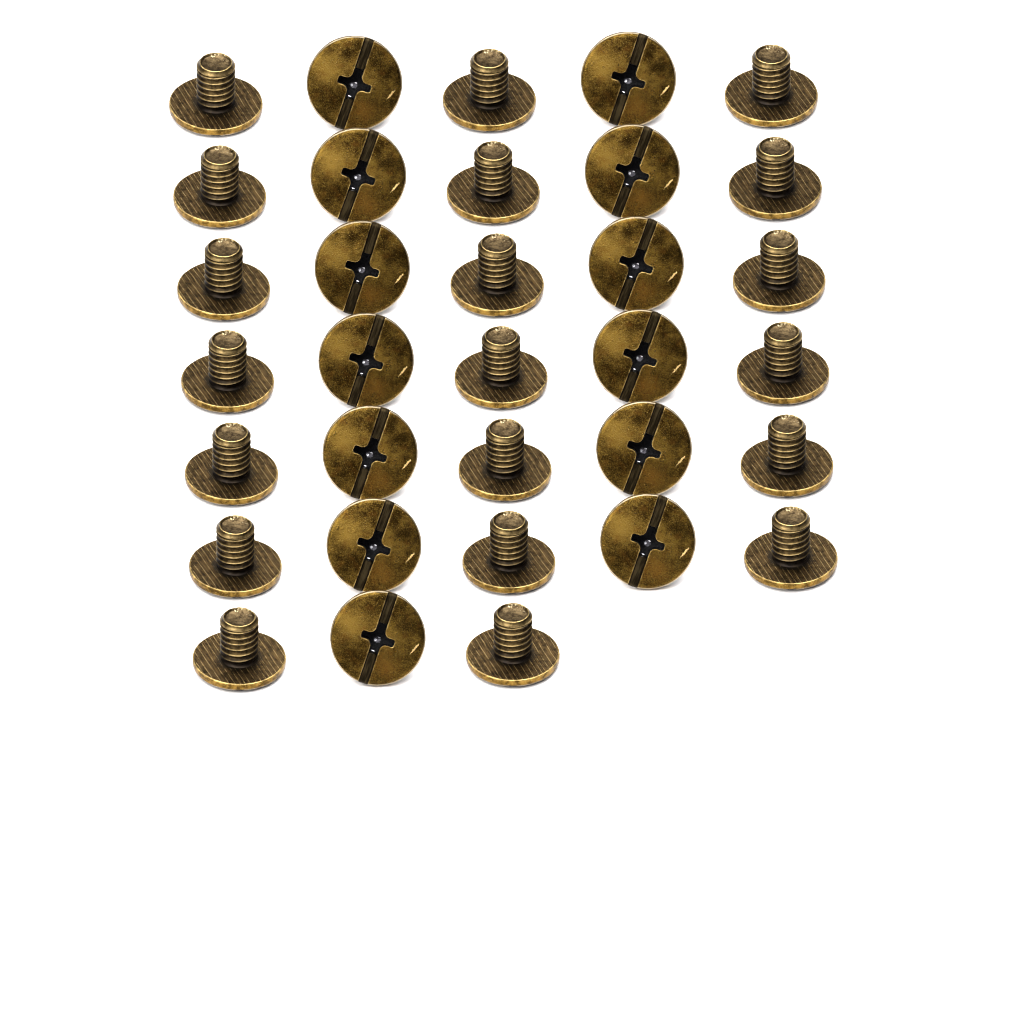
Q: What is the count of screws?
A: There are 33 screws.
